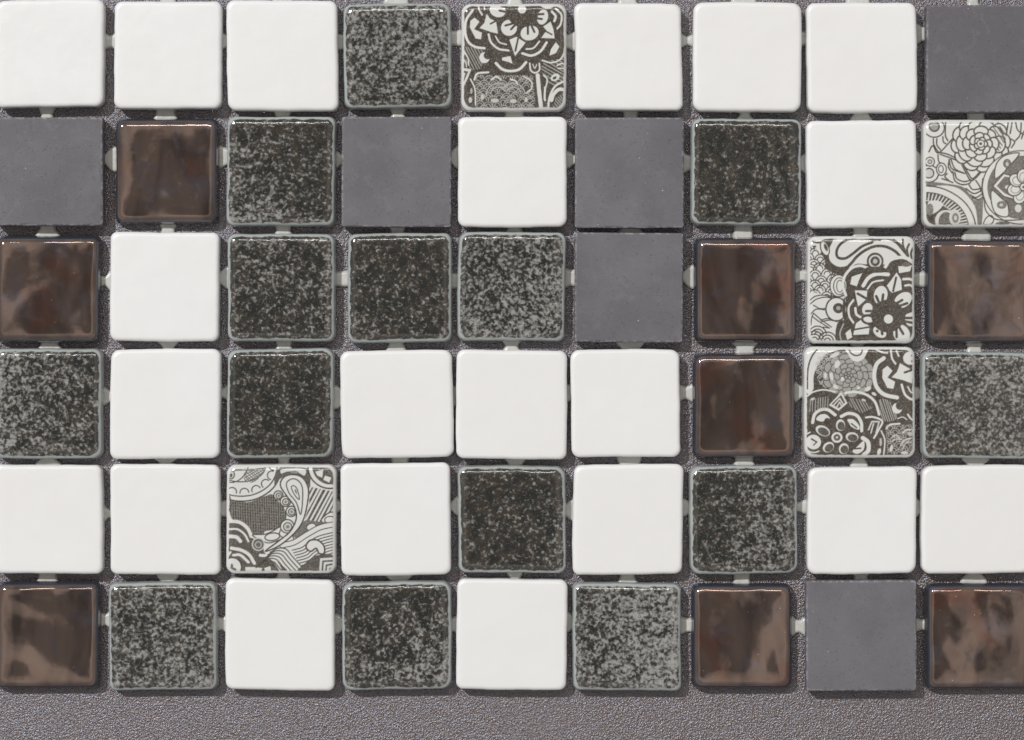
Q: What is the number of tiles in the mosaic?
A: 54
